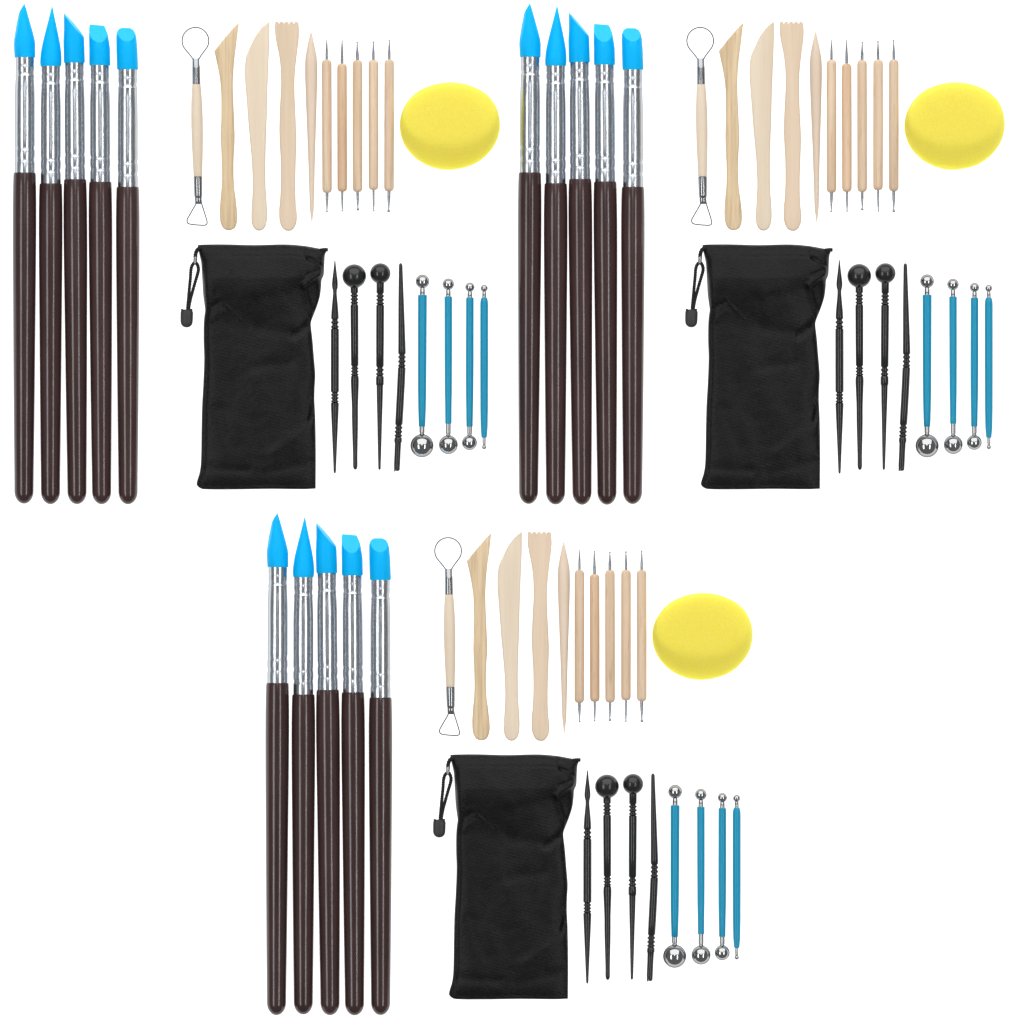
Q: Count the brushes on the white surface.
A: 15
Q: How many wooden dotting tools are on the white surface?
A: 15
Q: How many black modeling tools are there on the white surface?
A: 12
